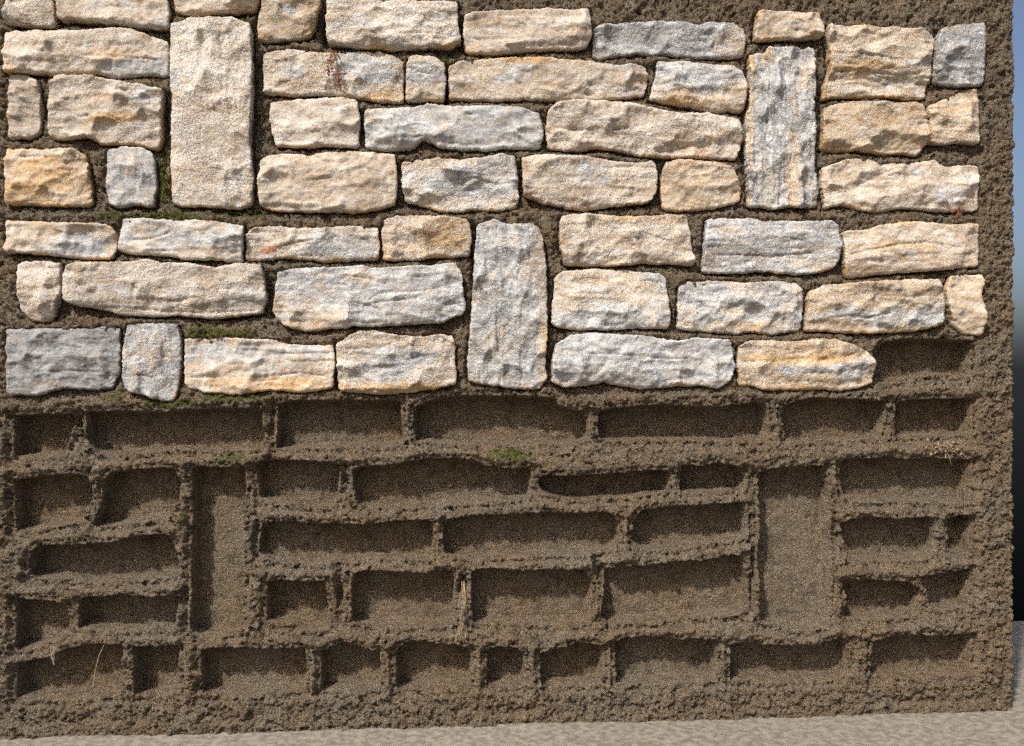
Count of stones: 52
